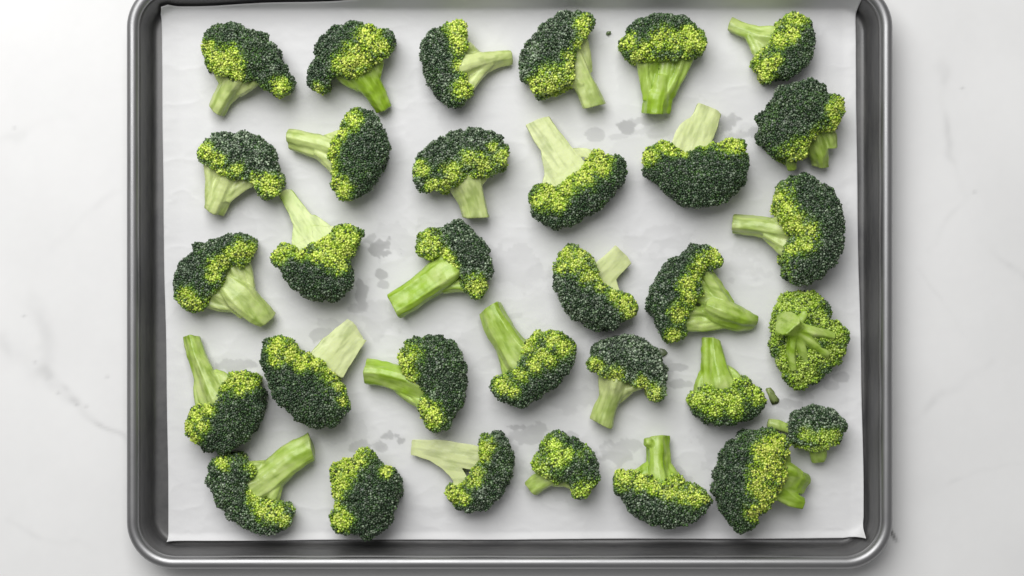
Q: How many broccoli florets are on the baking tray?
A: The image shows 32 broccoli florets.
